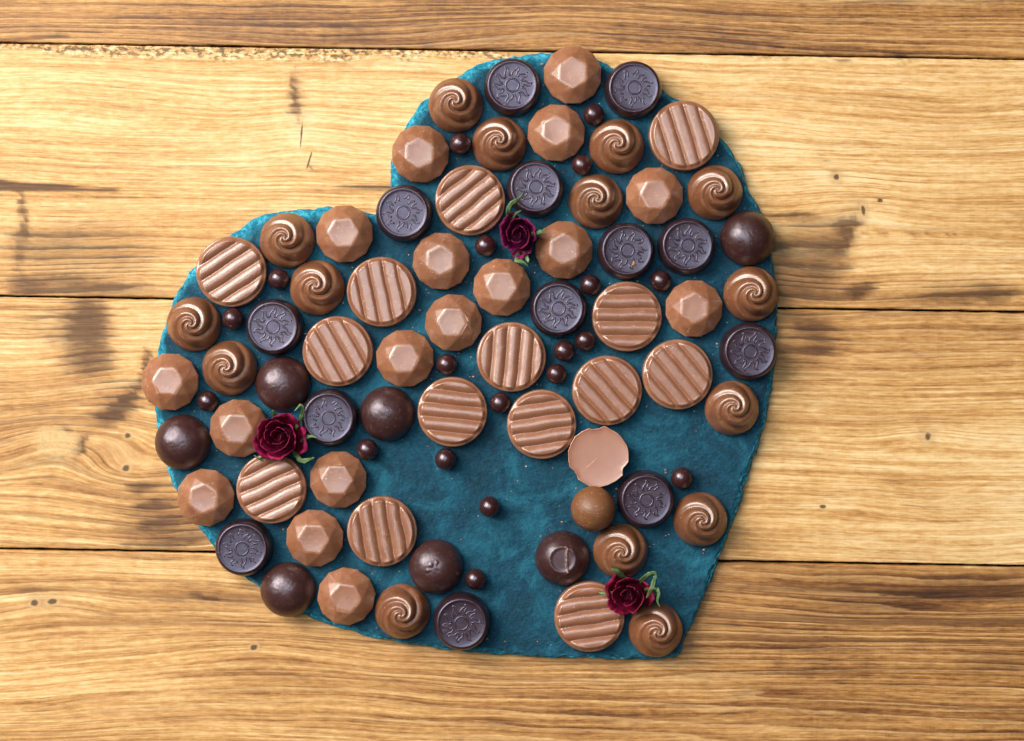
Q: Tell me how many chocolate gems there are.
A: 17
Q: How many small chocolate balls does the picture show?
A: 19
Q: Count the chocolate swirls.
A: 15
